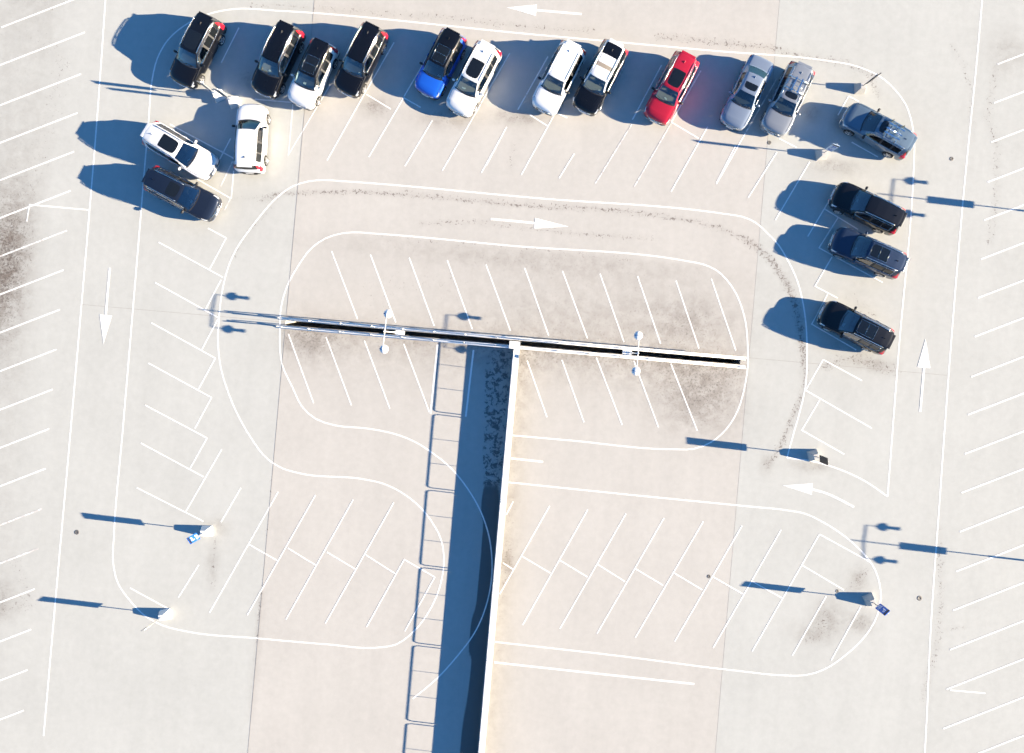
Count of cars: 18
